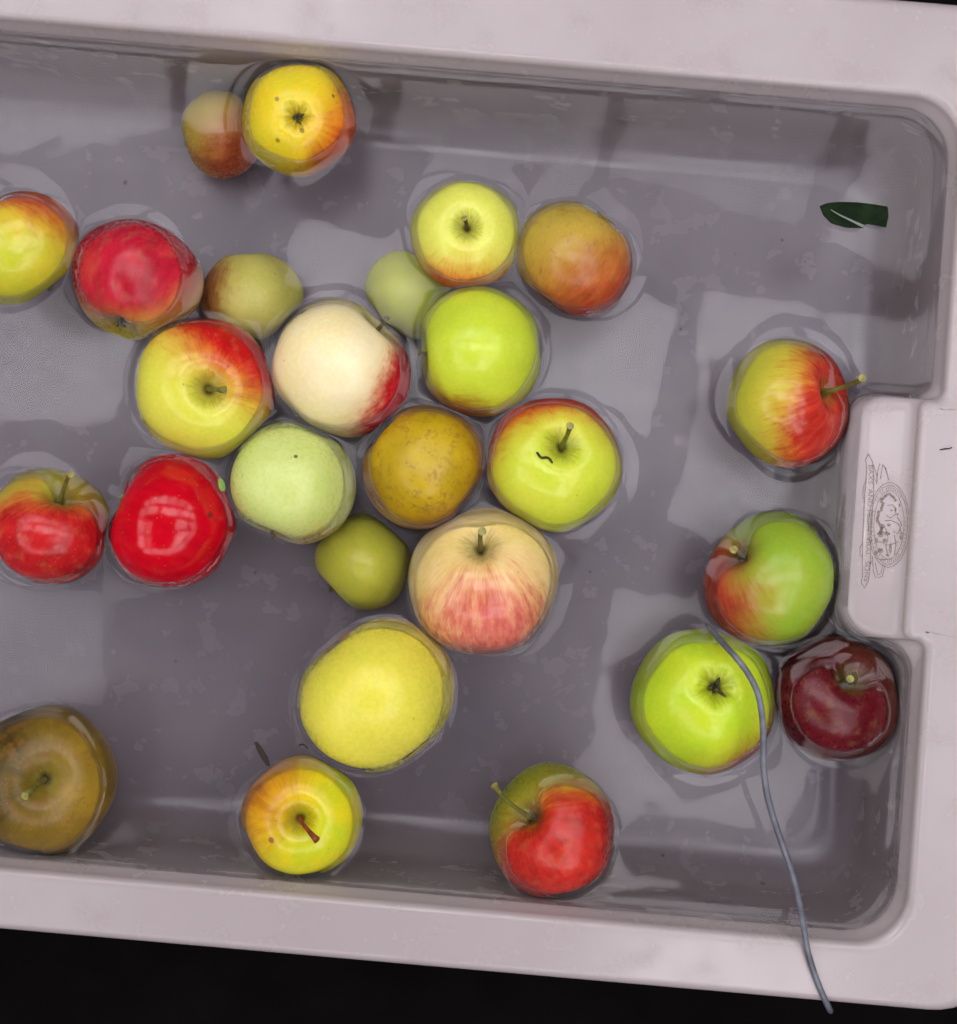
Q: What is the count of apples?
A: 26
